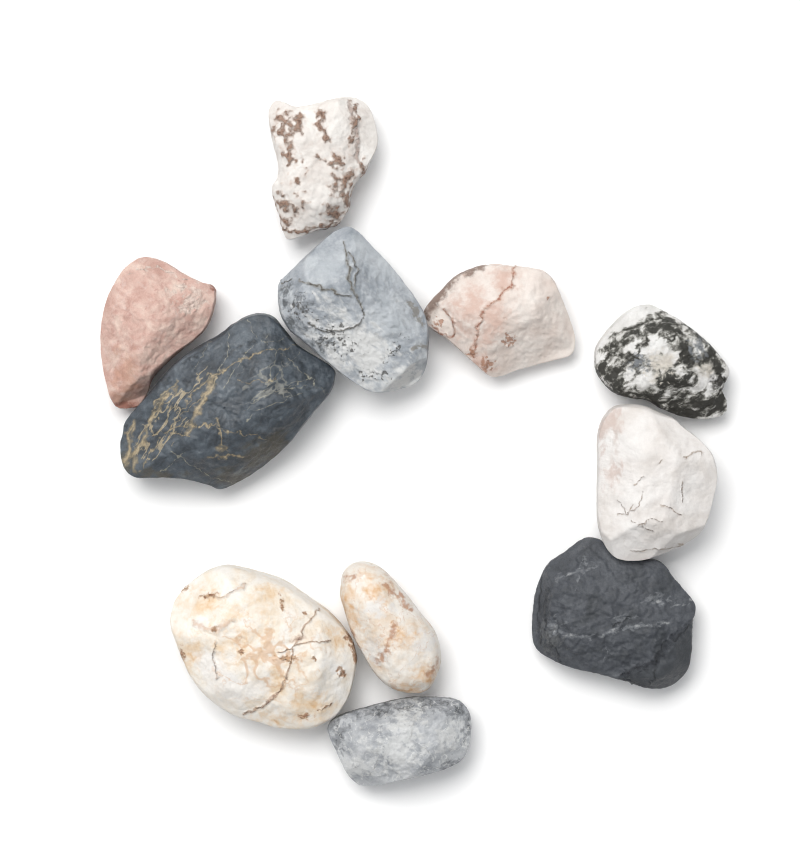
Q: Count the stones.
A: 11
